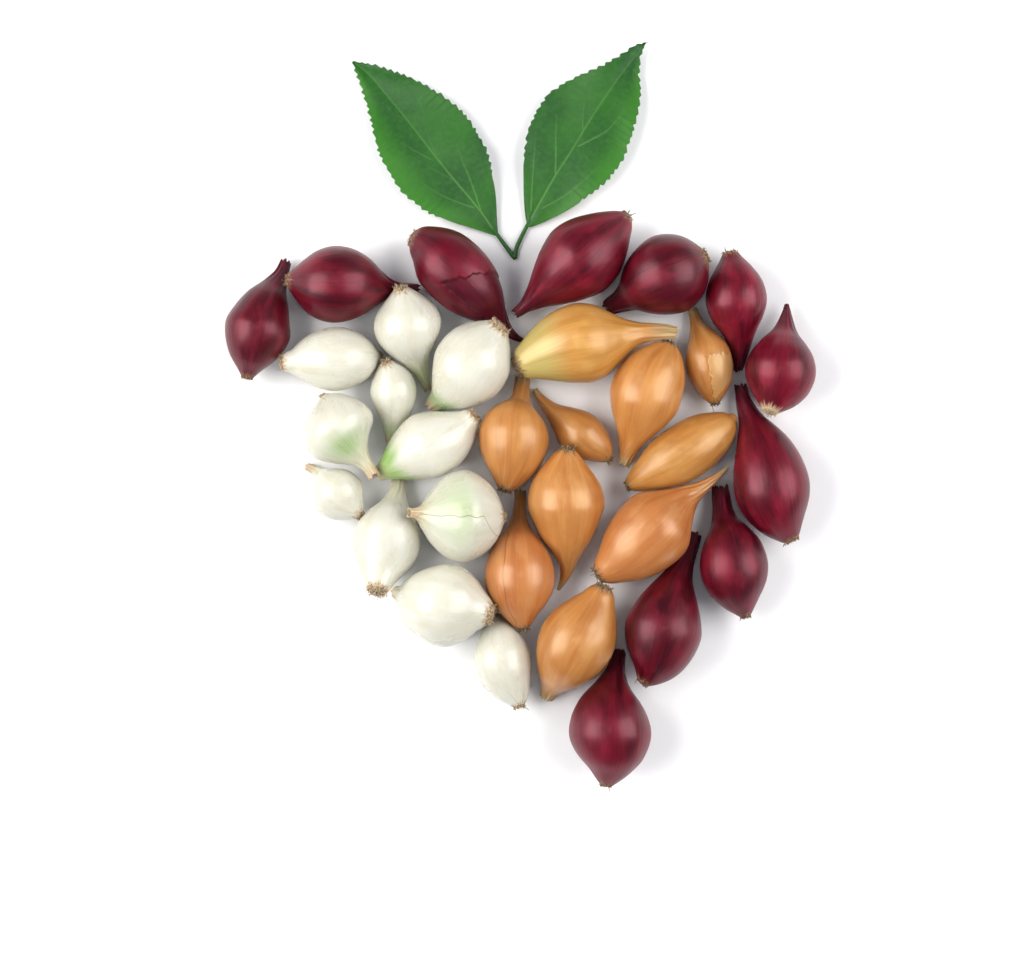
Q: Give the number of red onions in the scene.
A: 11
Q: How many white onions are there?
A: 11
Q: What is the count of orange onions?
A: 10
